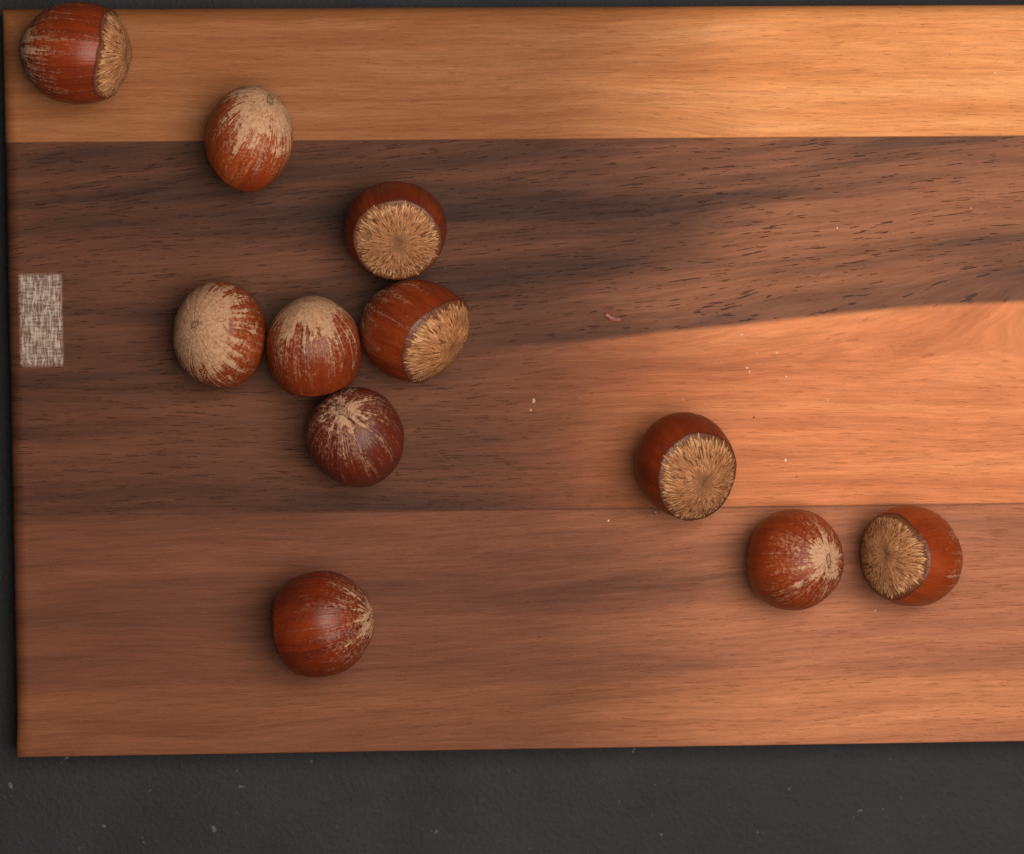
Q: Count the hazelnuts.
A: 11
